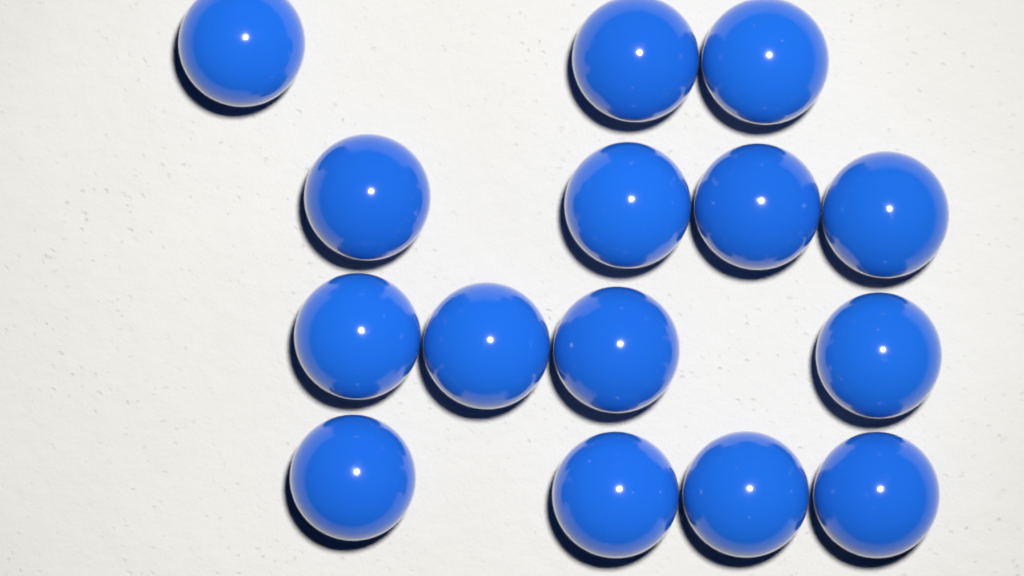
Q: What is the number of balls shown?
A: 15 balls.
